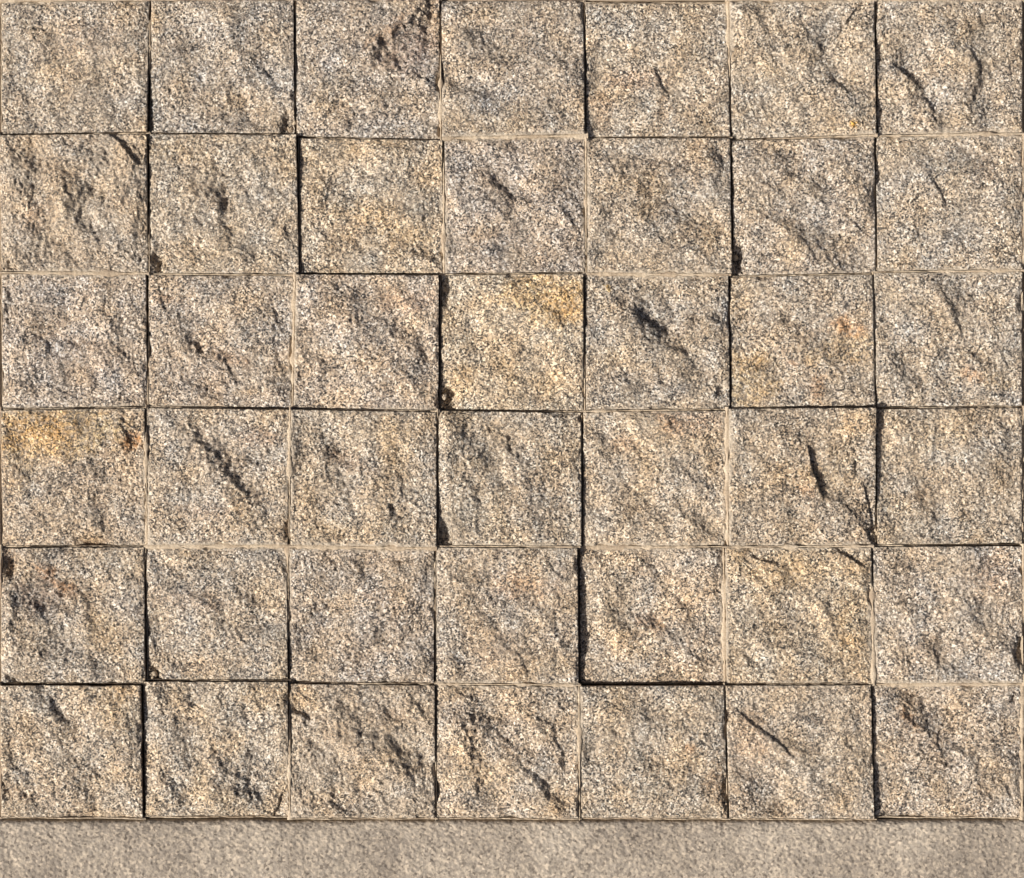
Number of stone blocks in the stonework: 42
